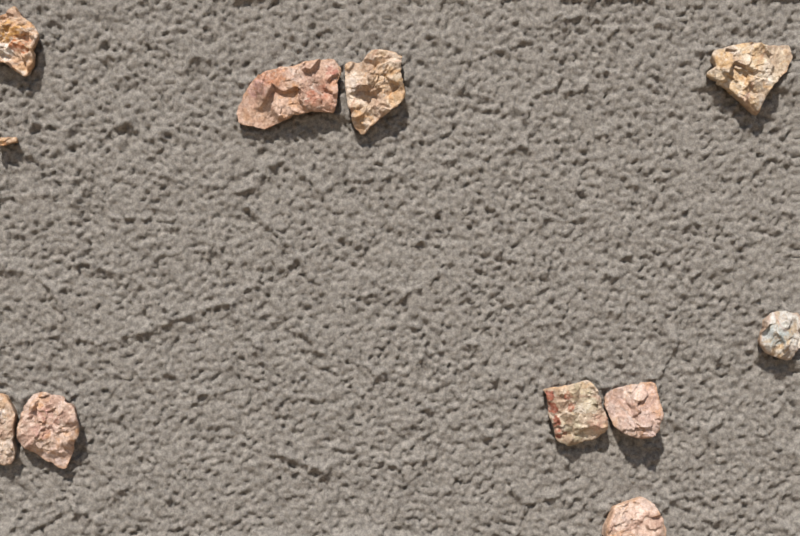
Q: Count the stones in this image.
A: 11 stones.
